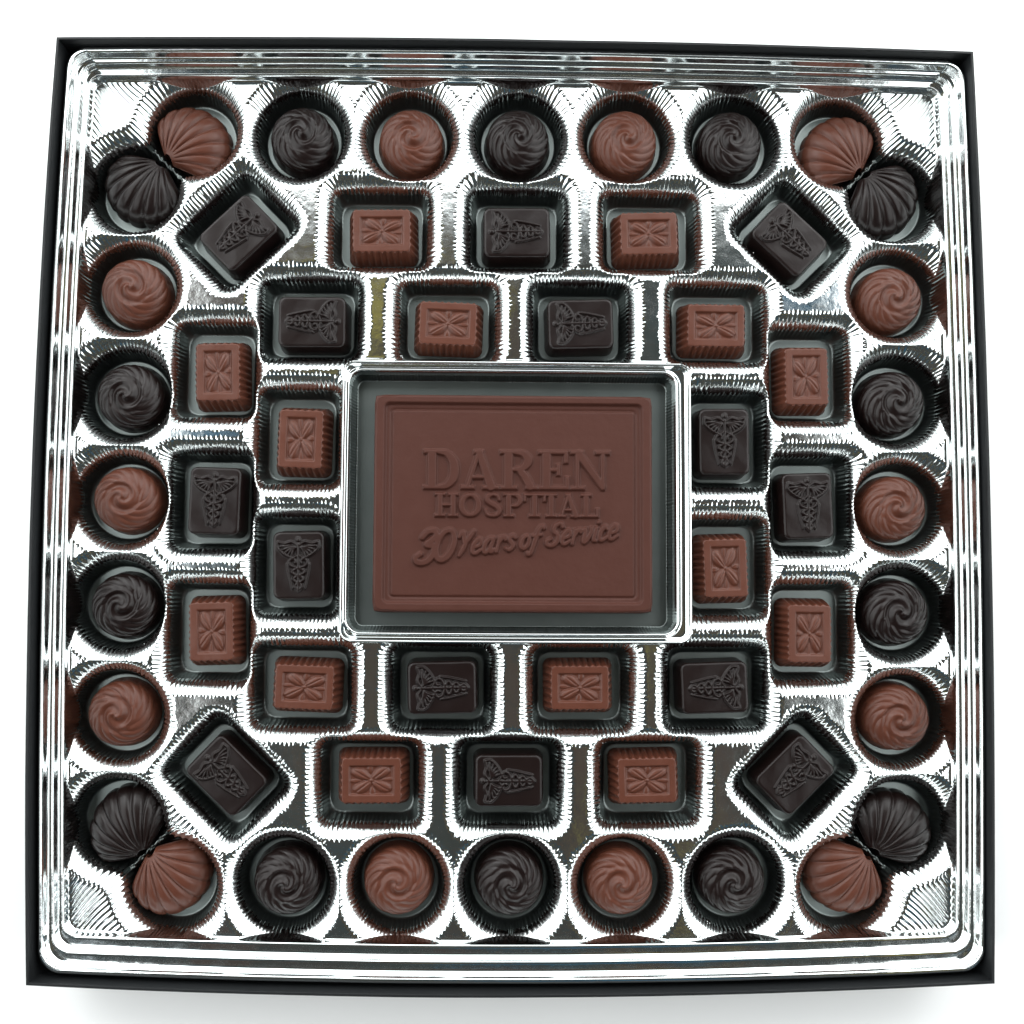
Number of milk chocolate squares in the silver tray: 14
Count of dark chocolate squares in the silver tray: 14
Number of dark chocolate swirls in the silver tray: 10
